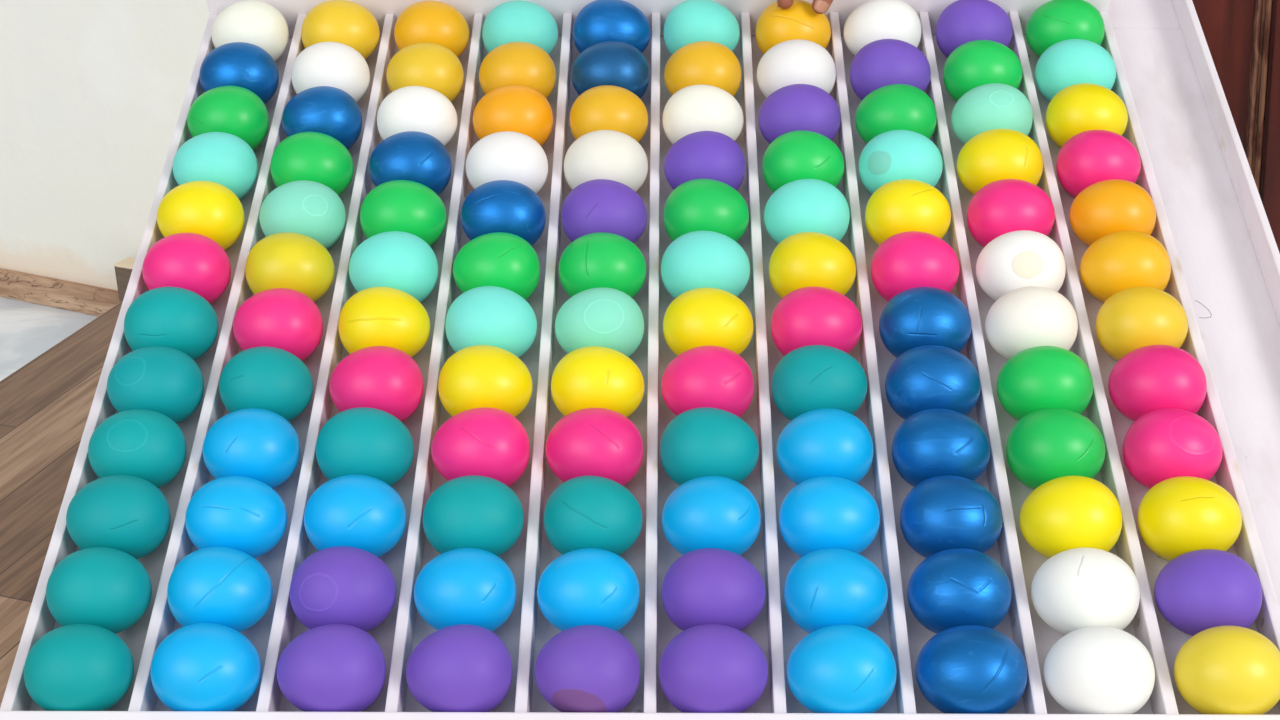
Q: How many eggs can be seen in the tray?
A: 120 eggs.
